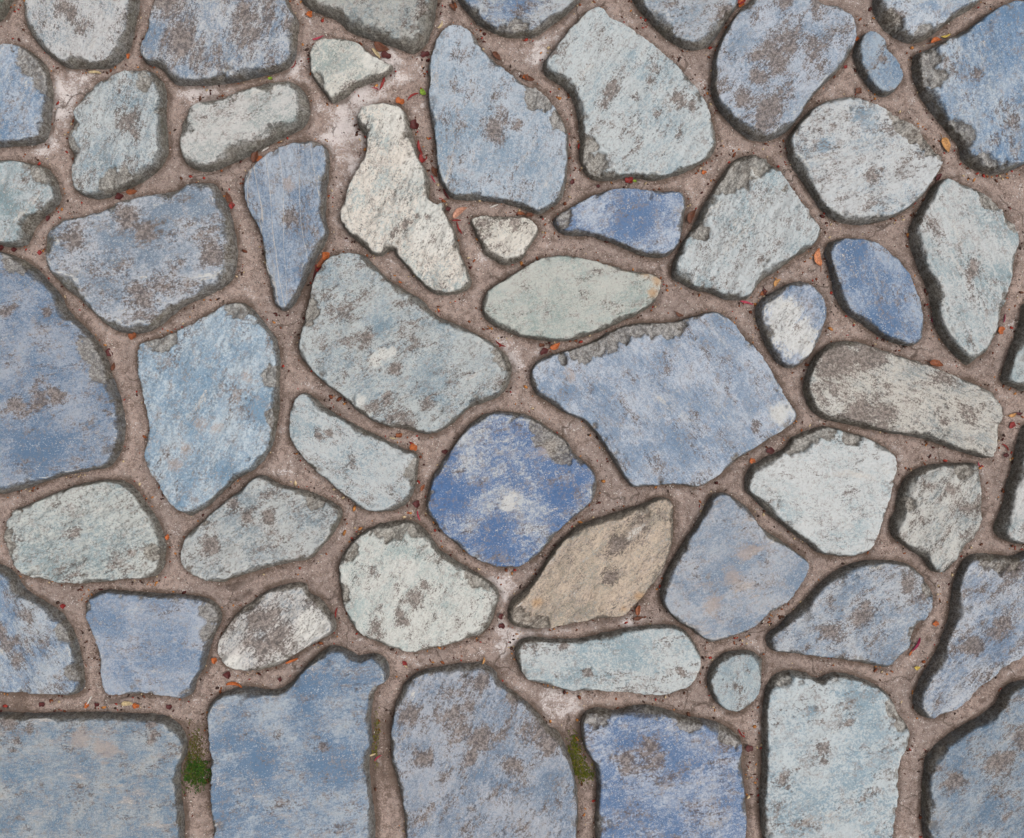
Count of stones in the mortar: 57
